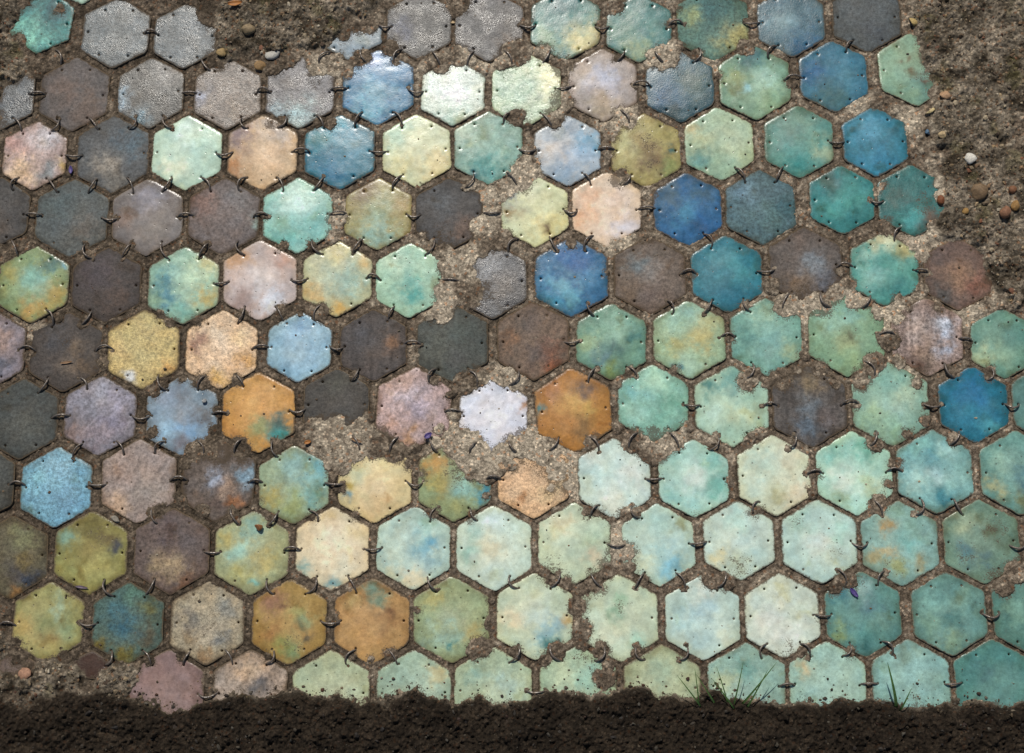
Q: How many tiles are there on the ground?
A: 144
